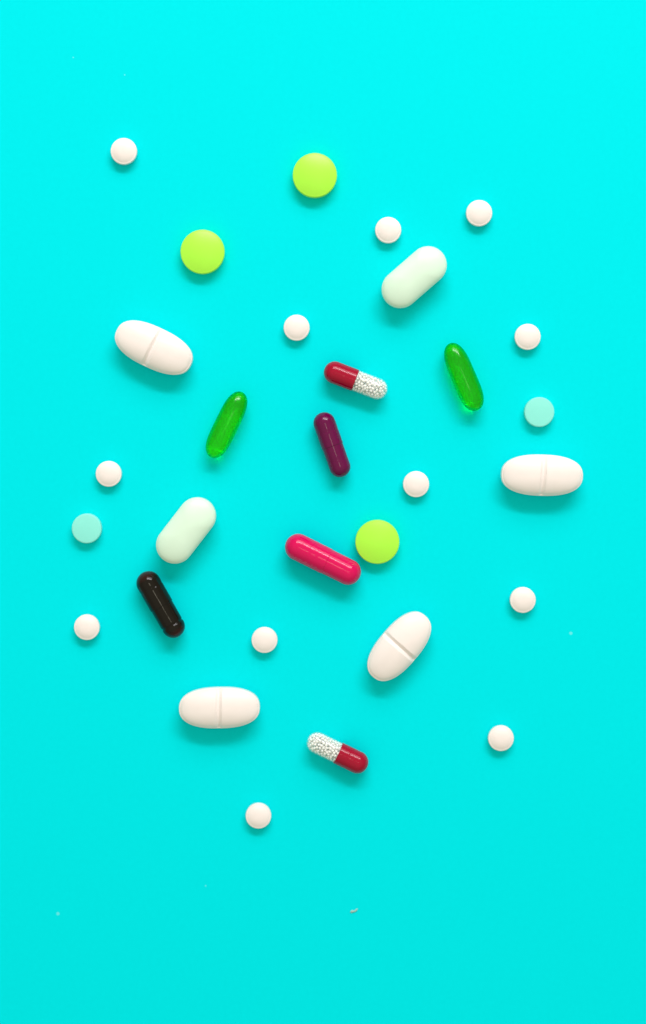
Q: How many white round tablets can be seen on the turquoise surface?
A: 12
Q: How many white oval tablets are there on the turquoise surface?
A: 4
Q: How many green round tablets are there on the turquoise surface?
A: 3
